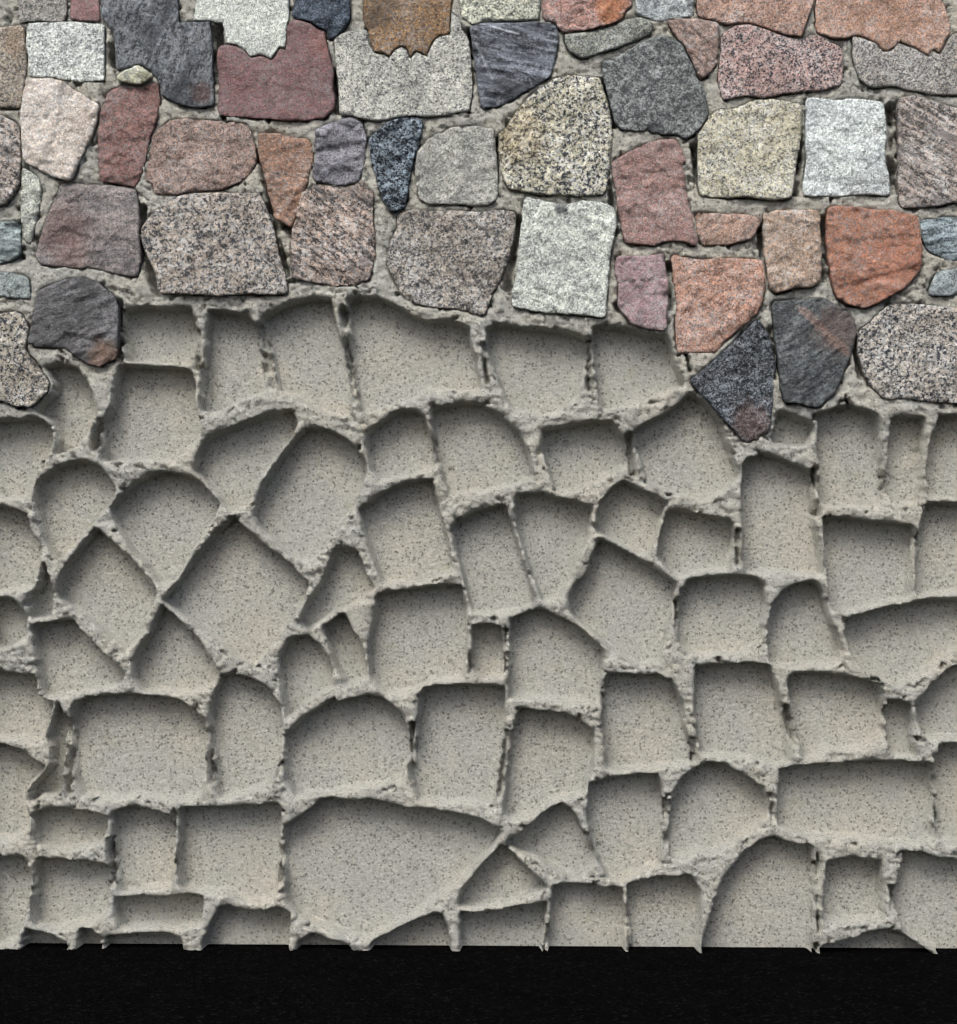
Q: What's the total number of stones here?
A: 55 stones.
